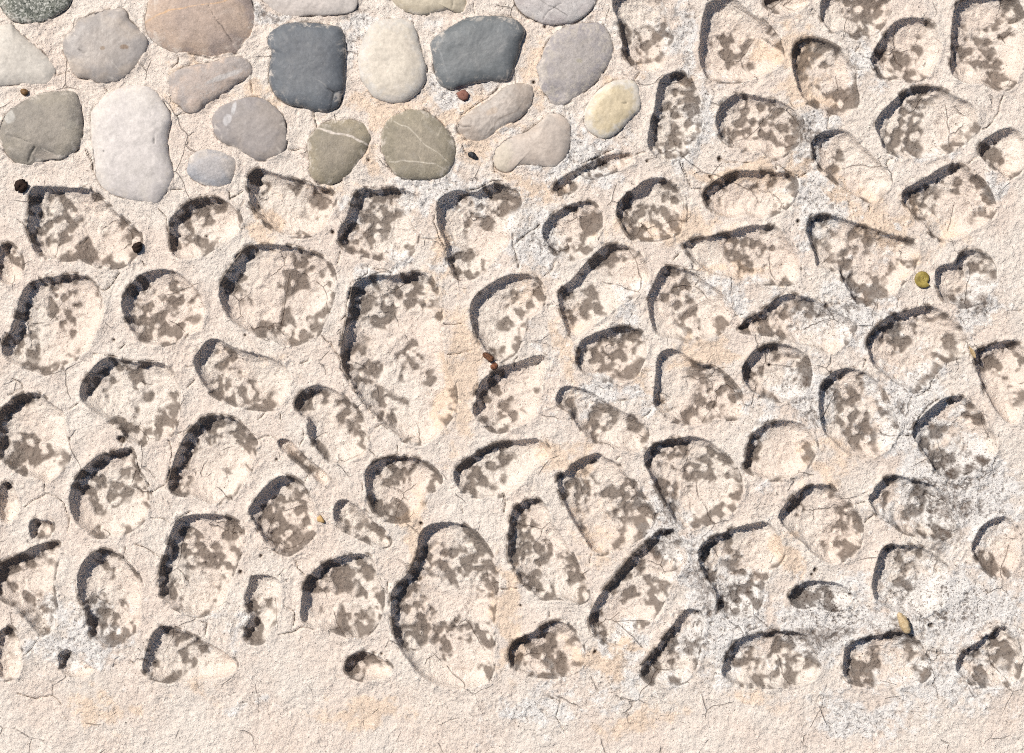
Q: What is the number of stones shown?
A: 21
